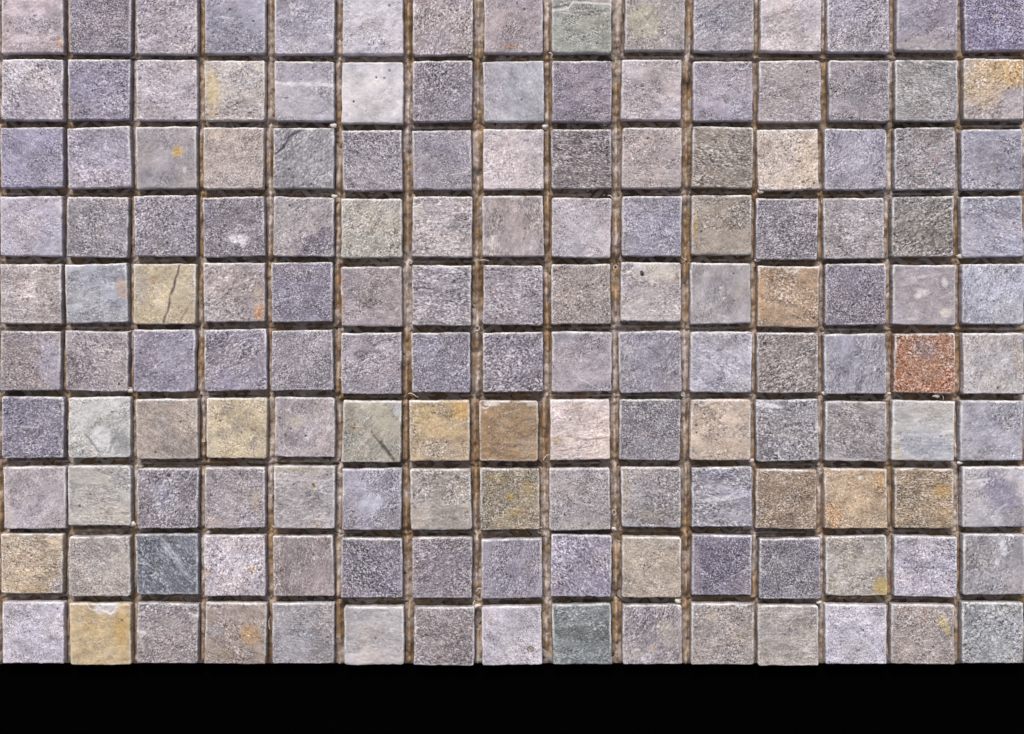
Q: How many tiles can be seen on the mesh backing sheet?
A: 150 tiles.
